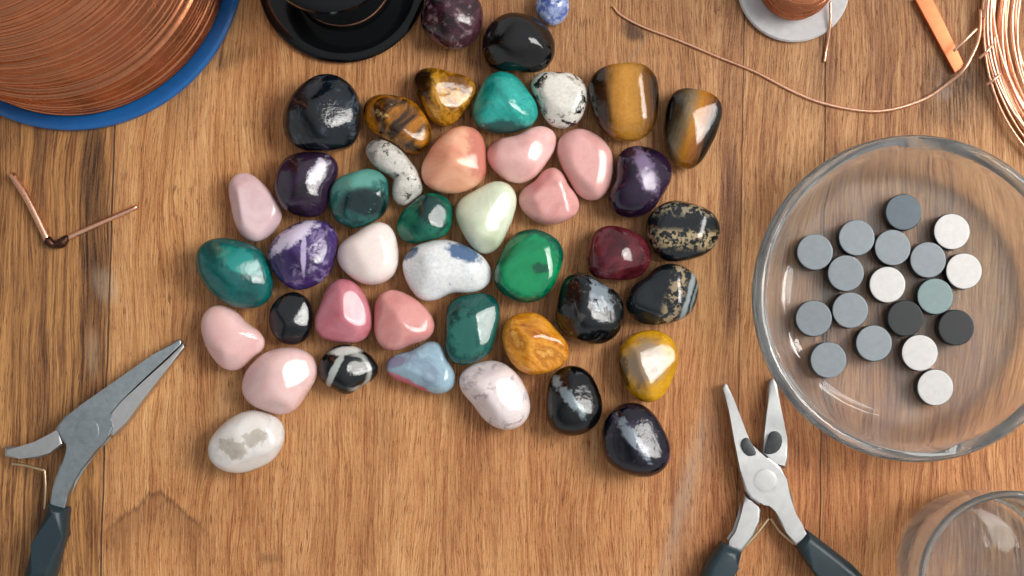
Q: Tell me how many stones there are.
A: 44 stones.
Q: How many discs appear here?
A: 18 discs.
